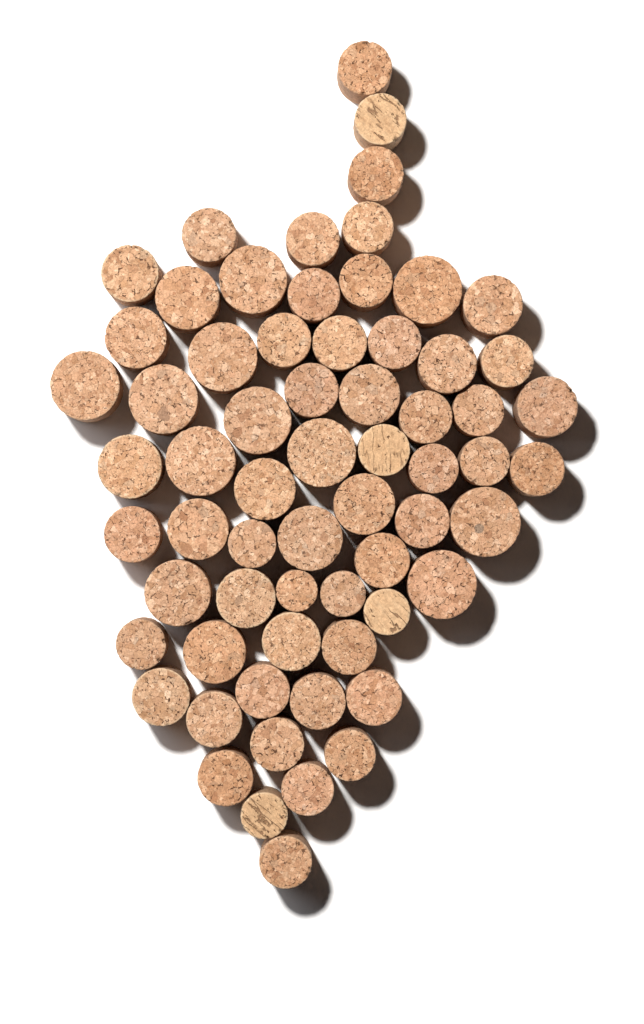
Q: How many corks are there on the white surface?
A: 65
